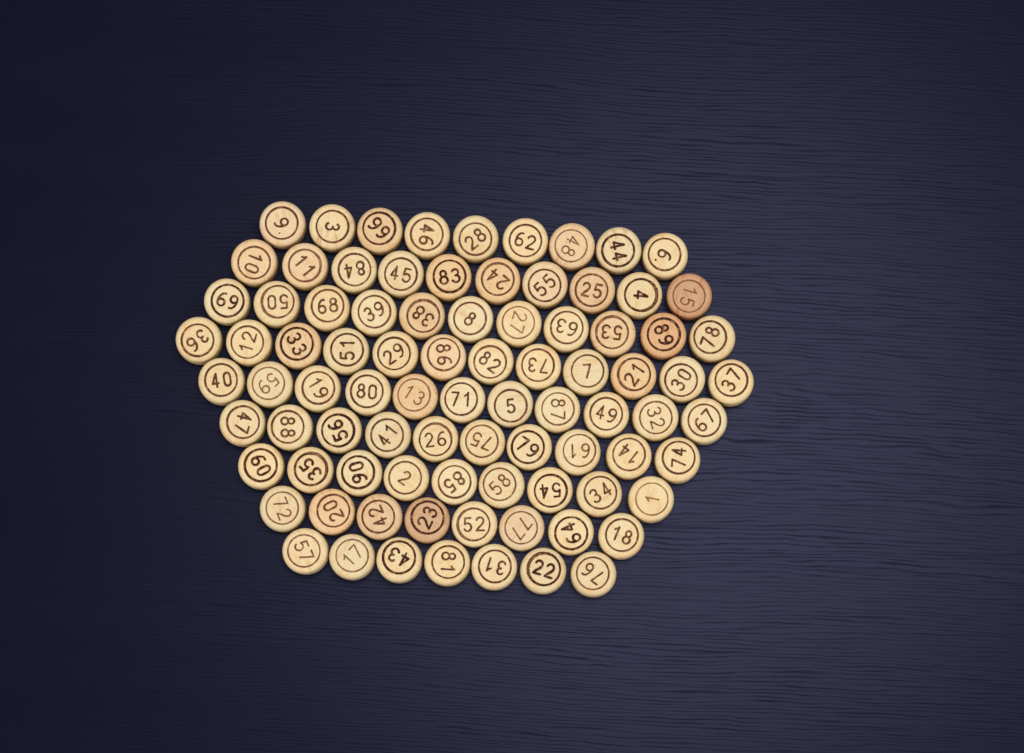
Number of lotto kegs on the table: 87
